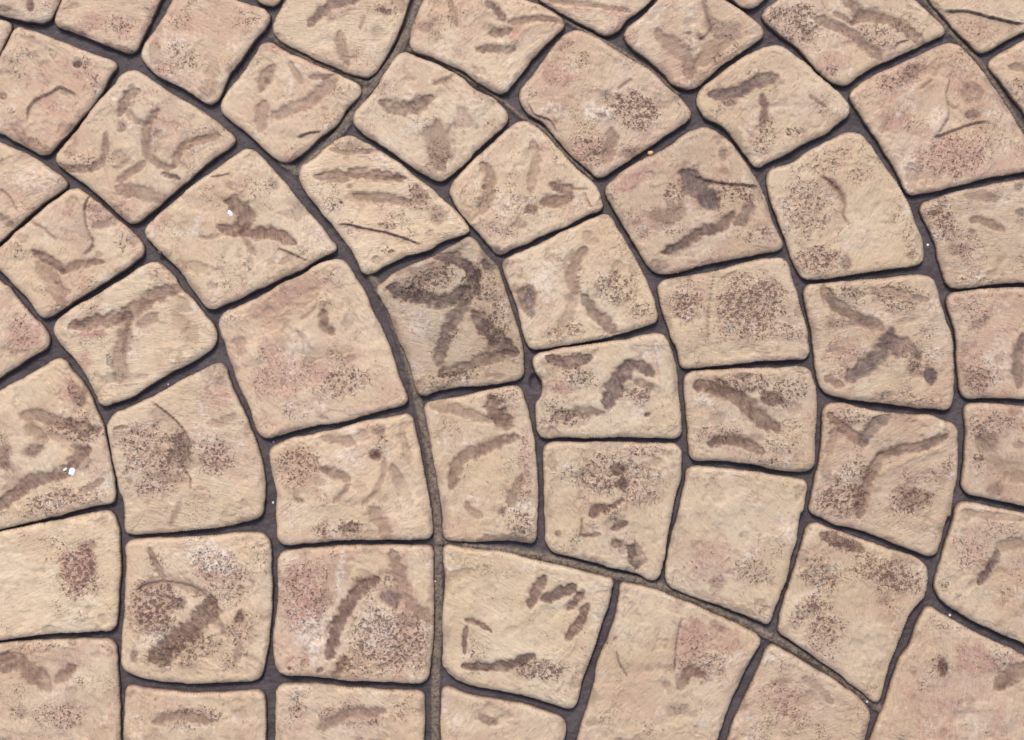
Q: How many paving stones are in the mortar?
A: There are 59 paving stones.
